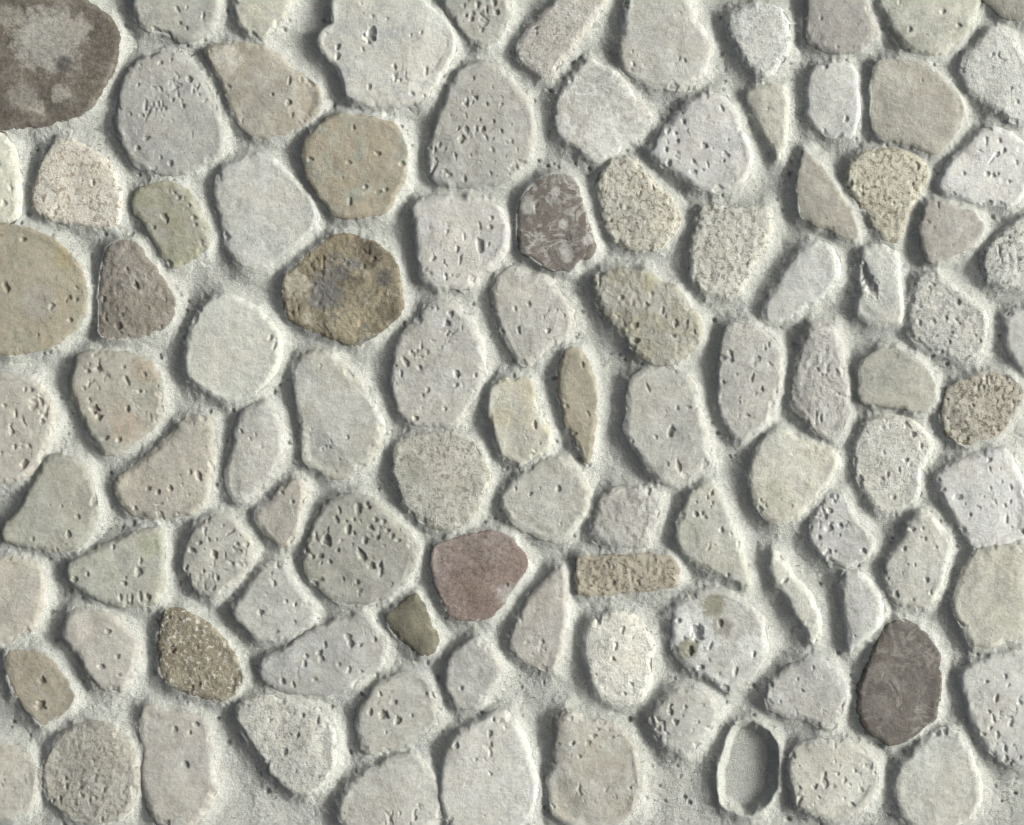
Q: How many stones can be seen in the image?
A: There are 101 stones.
